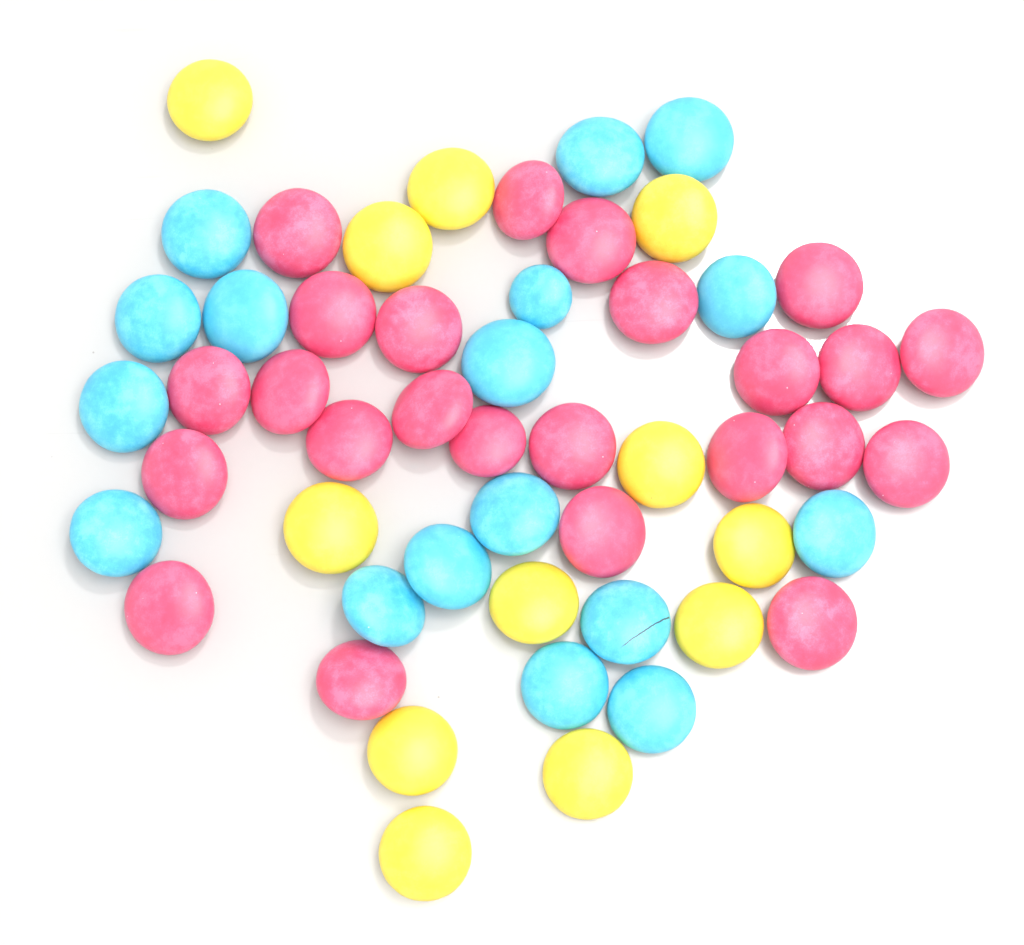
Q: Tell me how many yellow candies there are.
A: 12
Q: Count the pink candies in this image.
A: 24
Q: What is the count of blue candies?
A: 17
